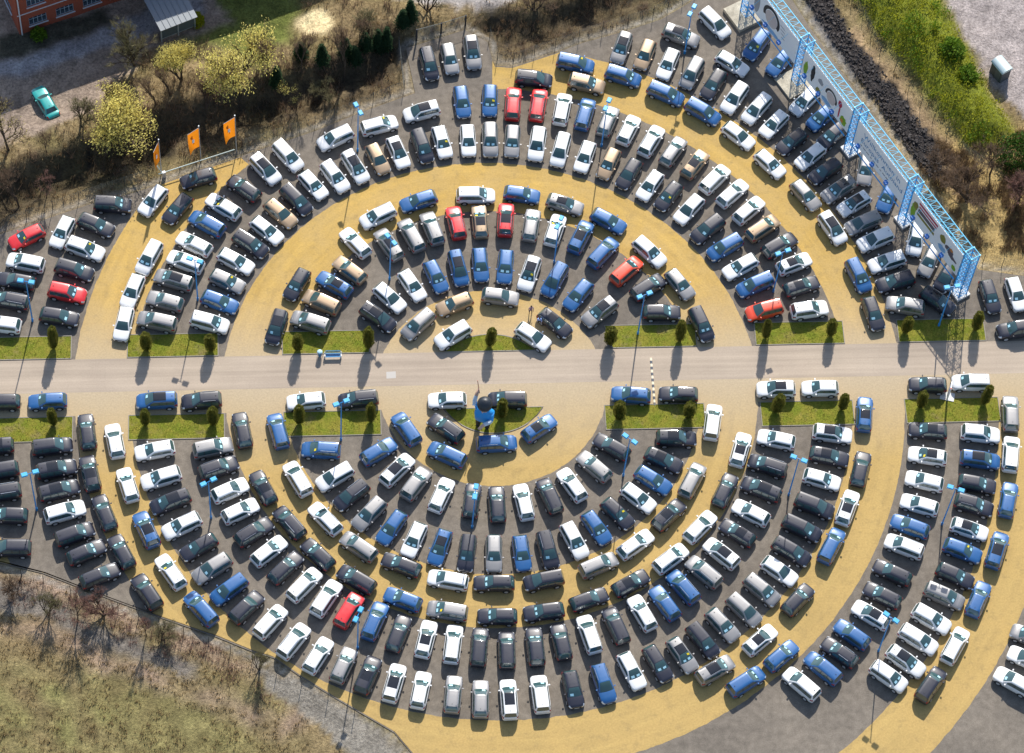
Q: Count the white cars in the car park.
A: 134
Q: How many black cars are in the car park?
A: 116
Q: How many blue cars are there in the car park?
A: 63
